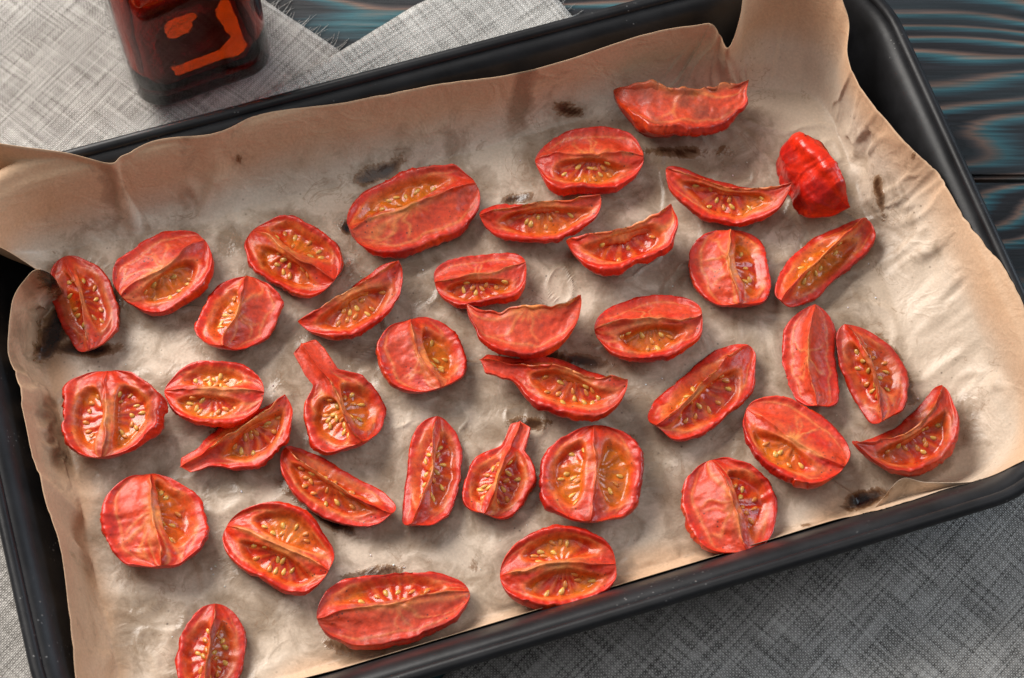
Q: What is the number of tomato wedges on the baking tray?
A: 38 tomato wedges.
